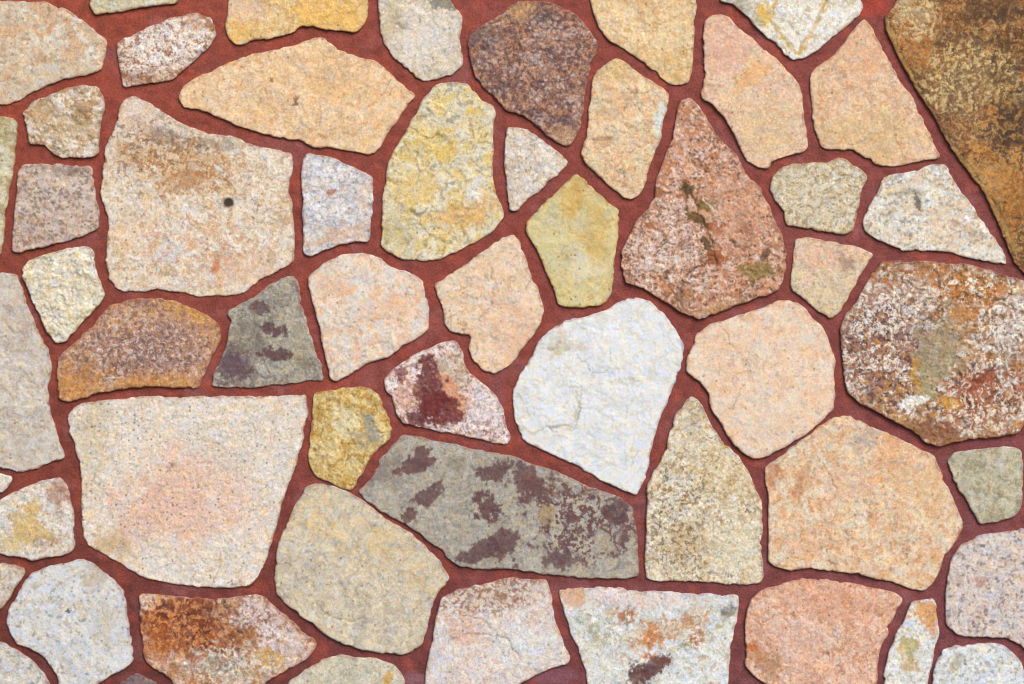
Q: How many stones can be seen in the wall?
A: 56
